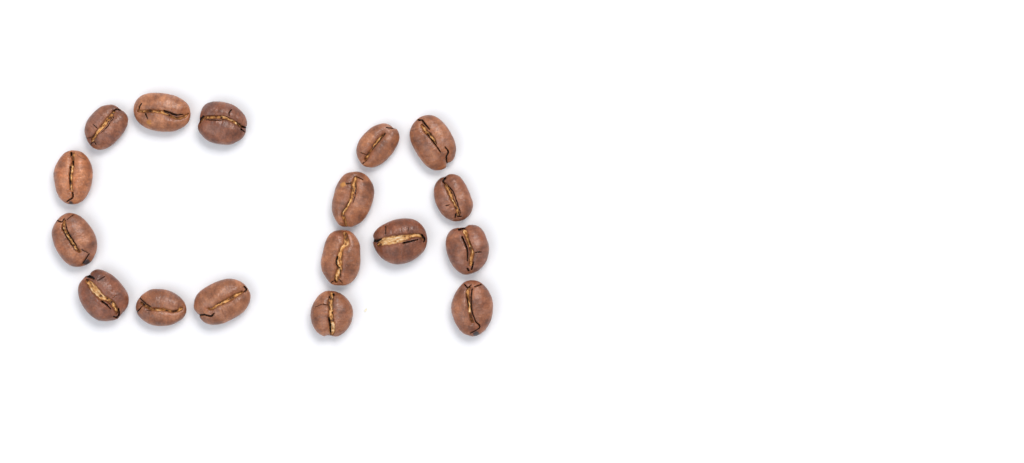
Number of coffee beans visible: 17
